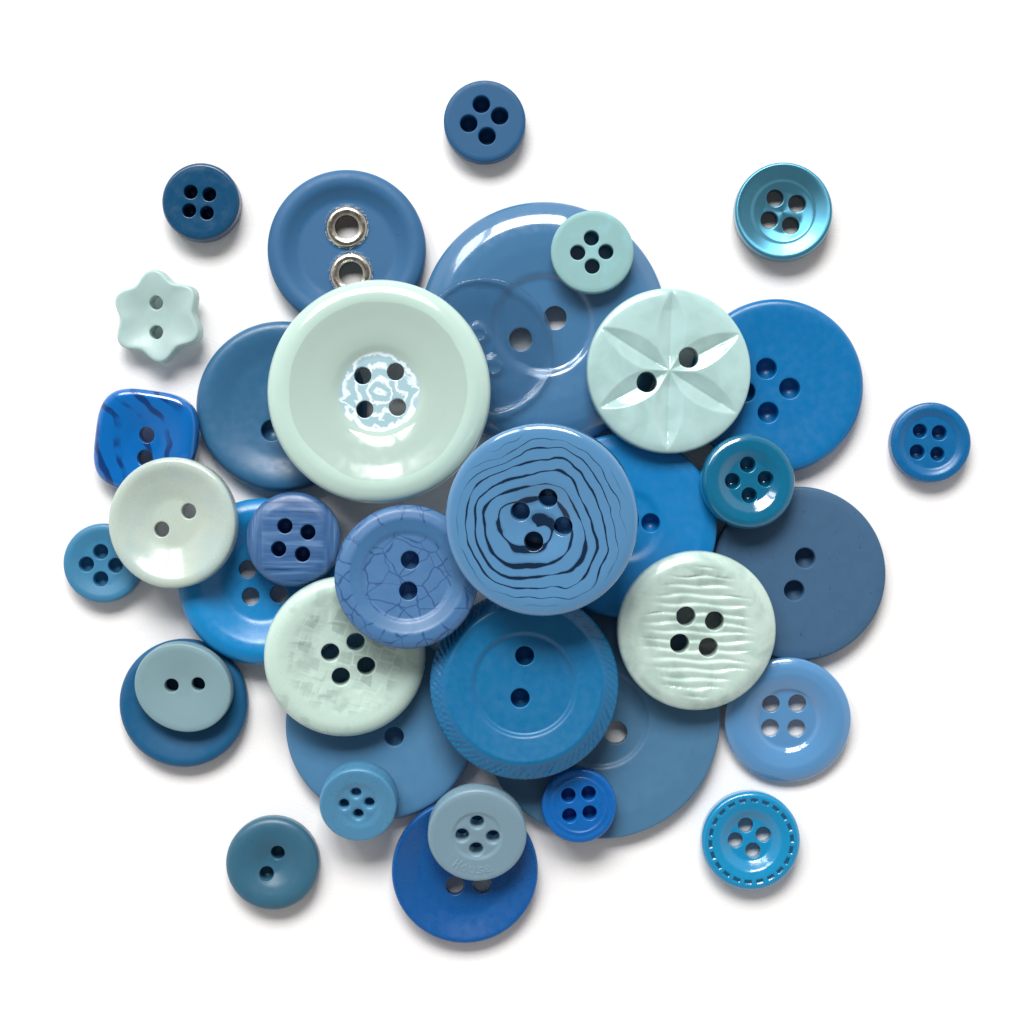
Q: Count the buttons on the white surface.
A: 37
